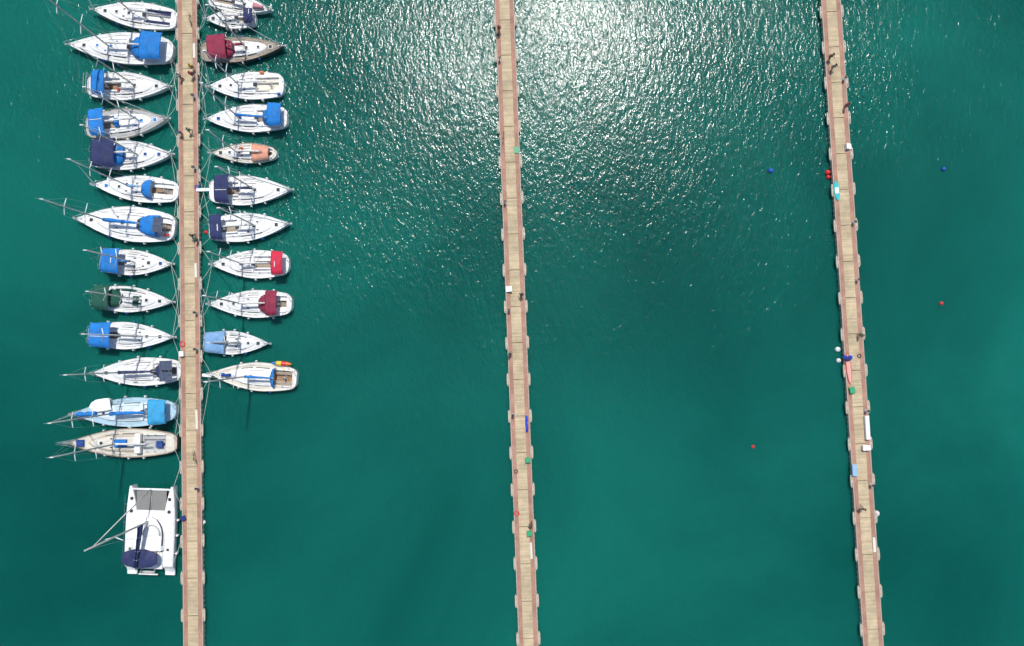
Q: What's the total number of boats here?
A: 26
